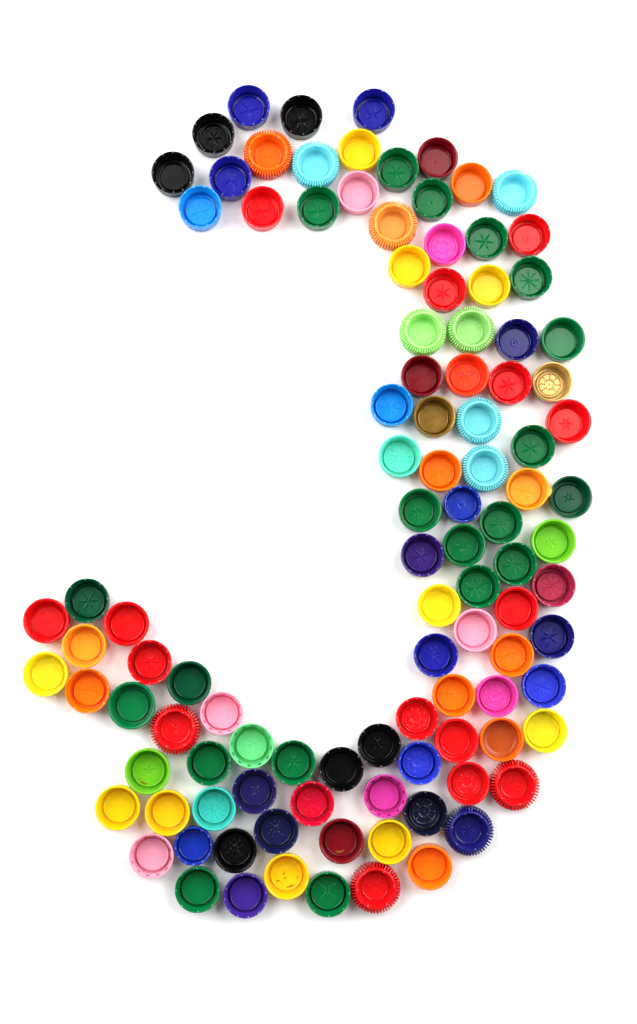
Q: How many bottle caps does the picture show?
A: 106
